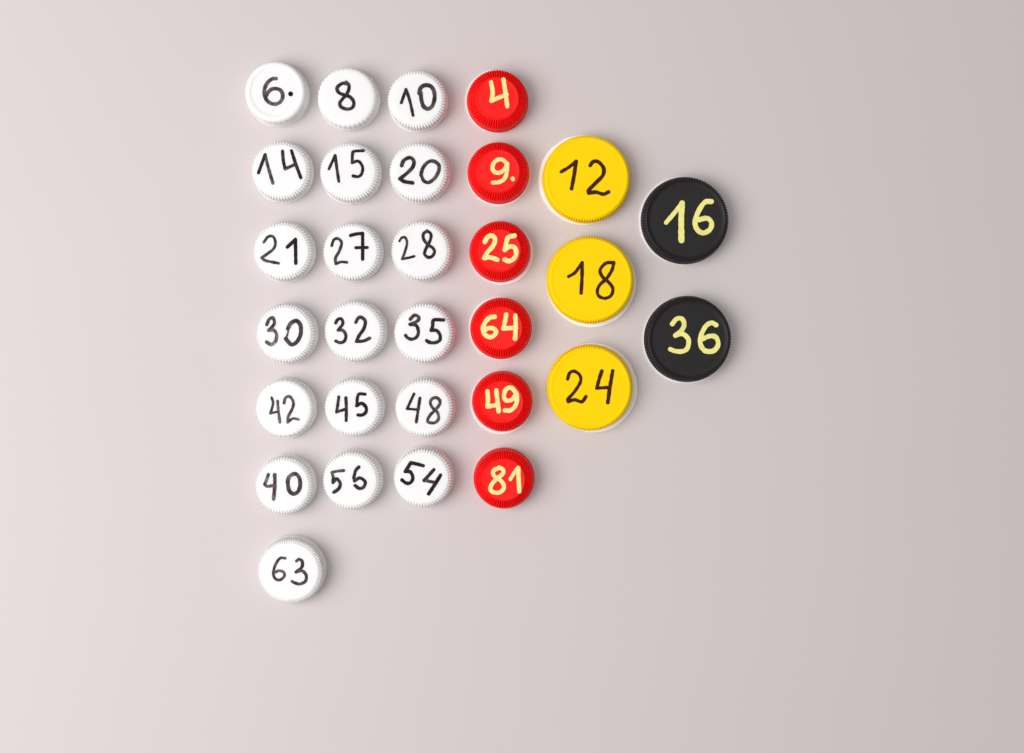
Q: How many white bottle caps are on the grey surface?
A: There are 19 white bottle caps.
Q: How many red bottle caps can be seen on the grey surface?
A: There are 6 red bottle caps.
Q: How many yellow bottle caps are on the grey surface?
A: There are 3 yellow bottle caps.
